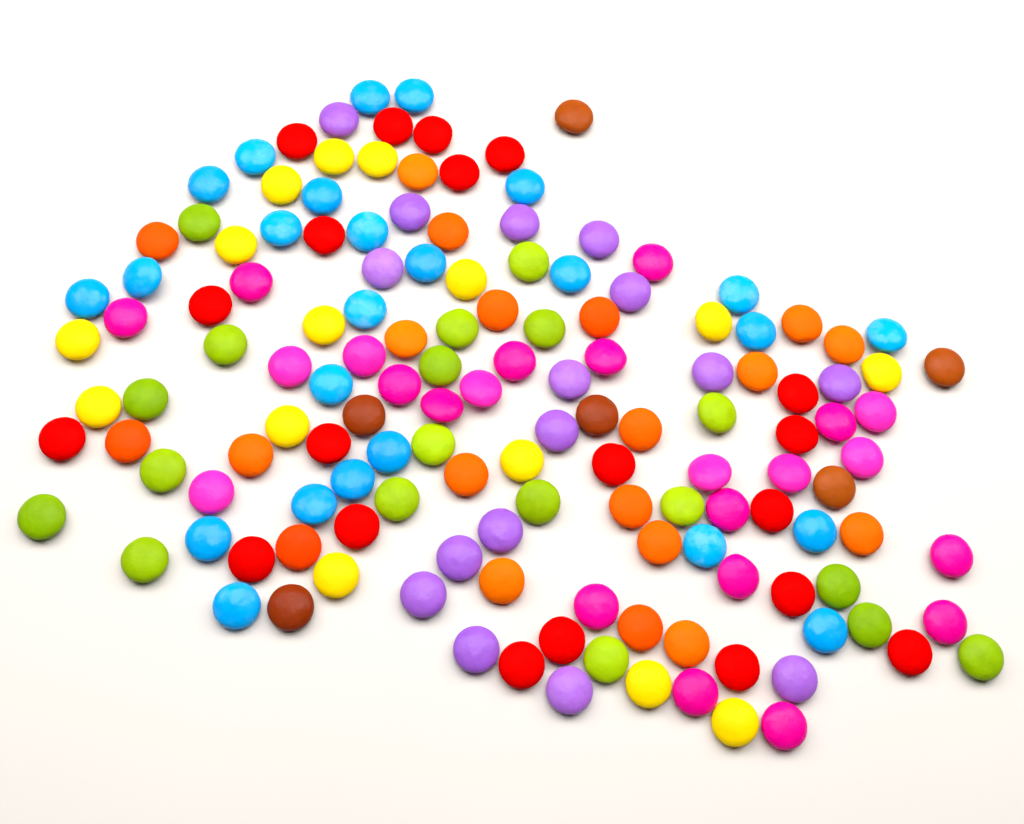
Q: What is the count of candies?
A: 144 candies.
